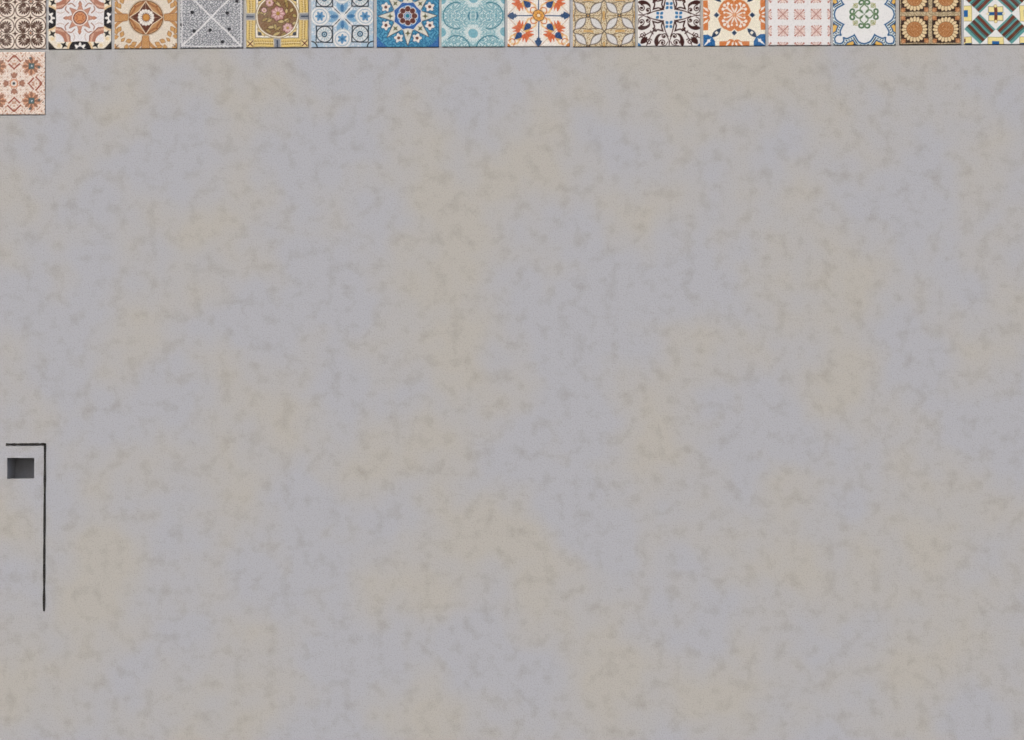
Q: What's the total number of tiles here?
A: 17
